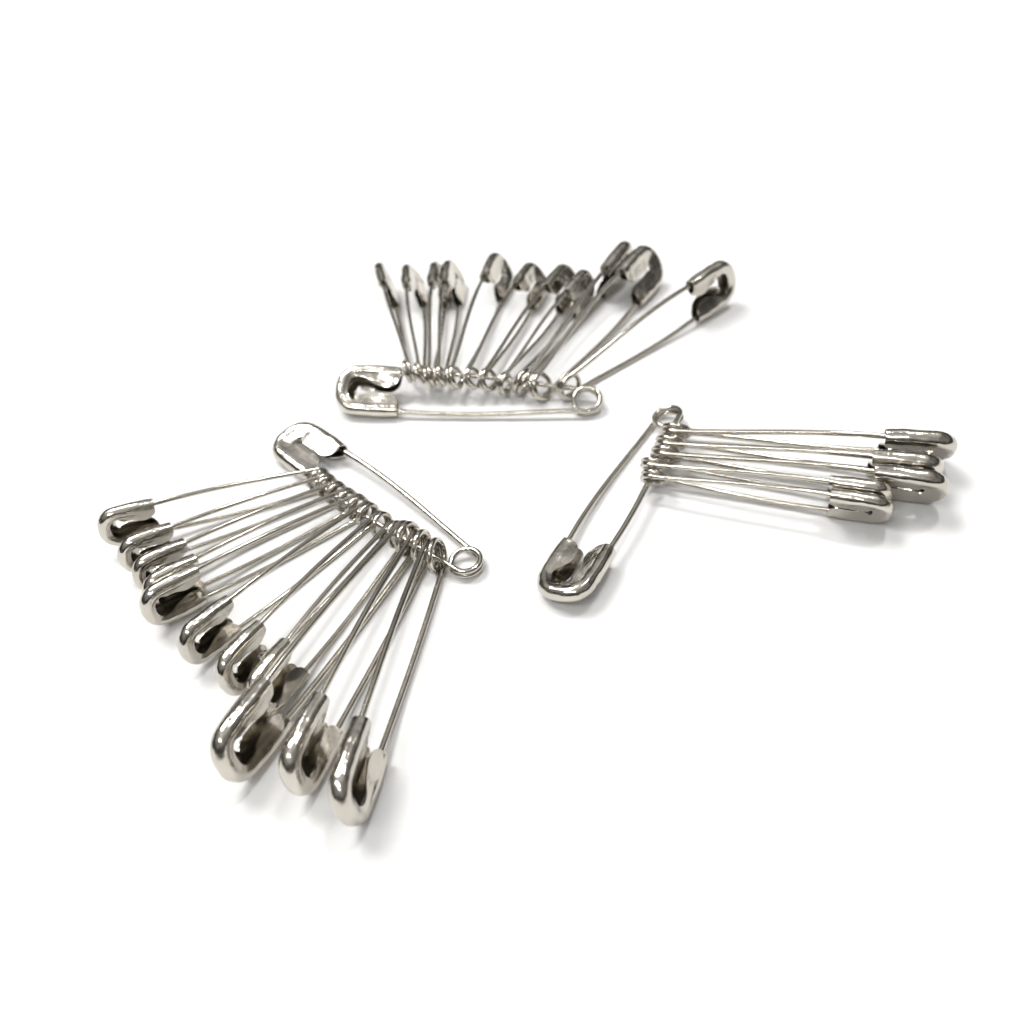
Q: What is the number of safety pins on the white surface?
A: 30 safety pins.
